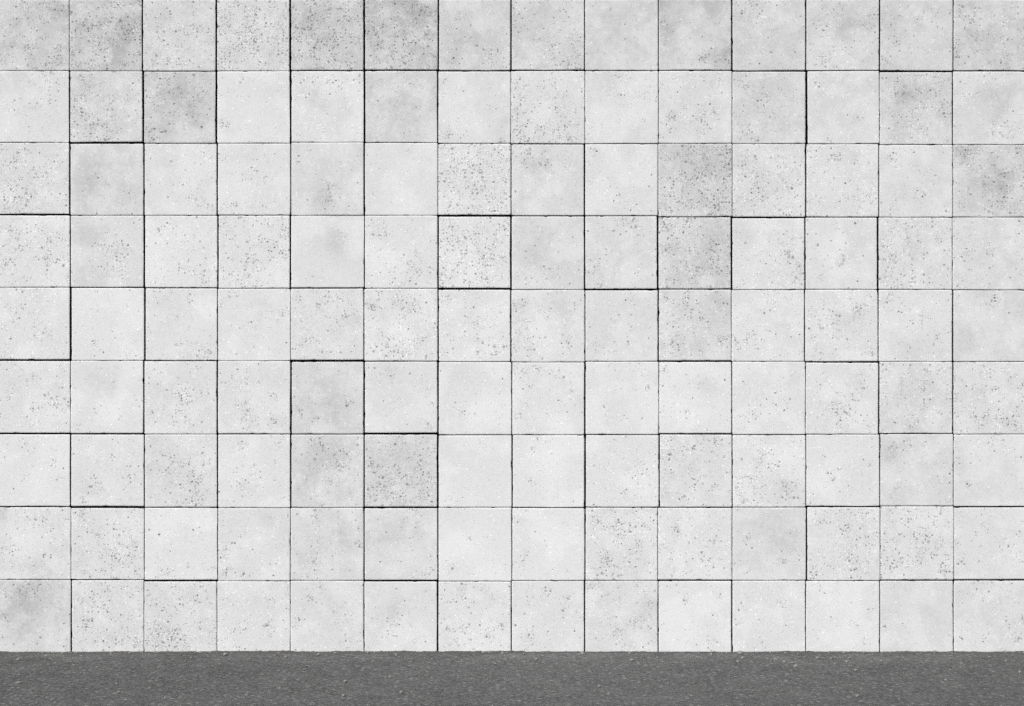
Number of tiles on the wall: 126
